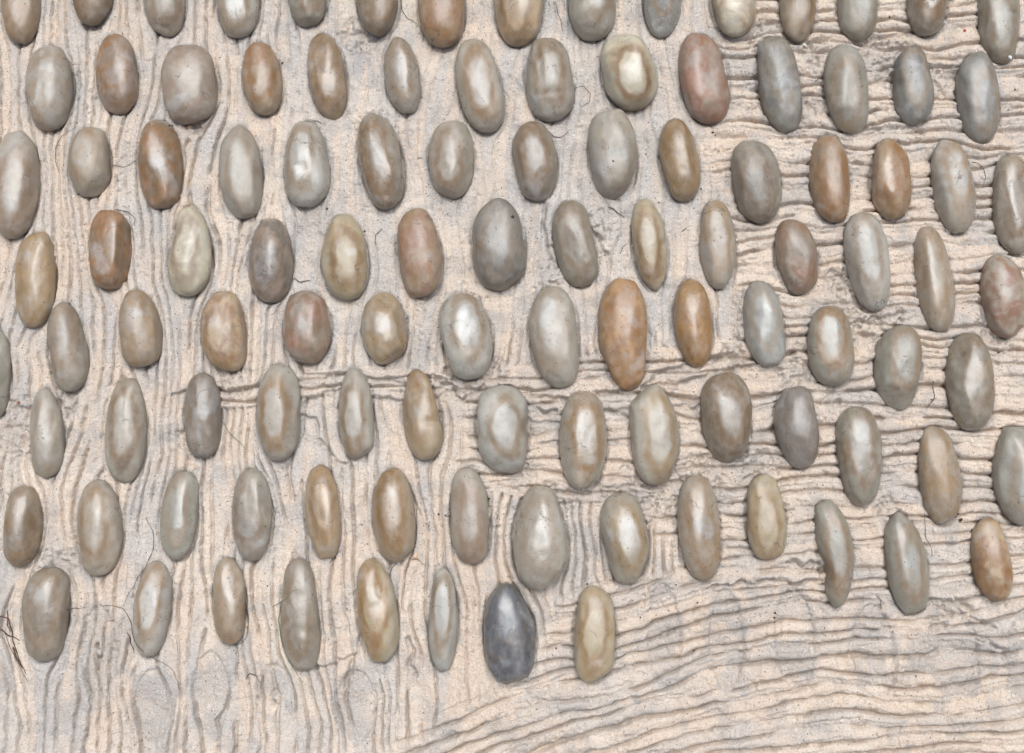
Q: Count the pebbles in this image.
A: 108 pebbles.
